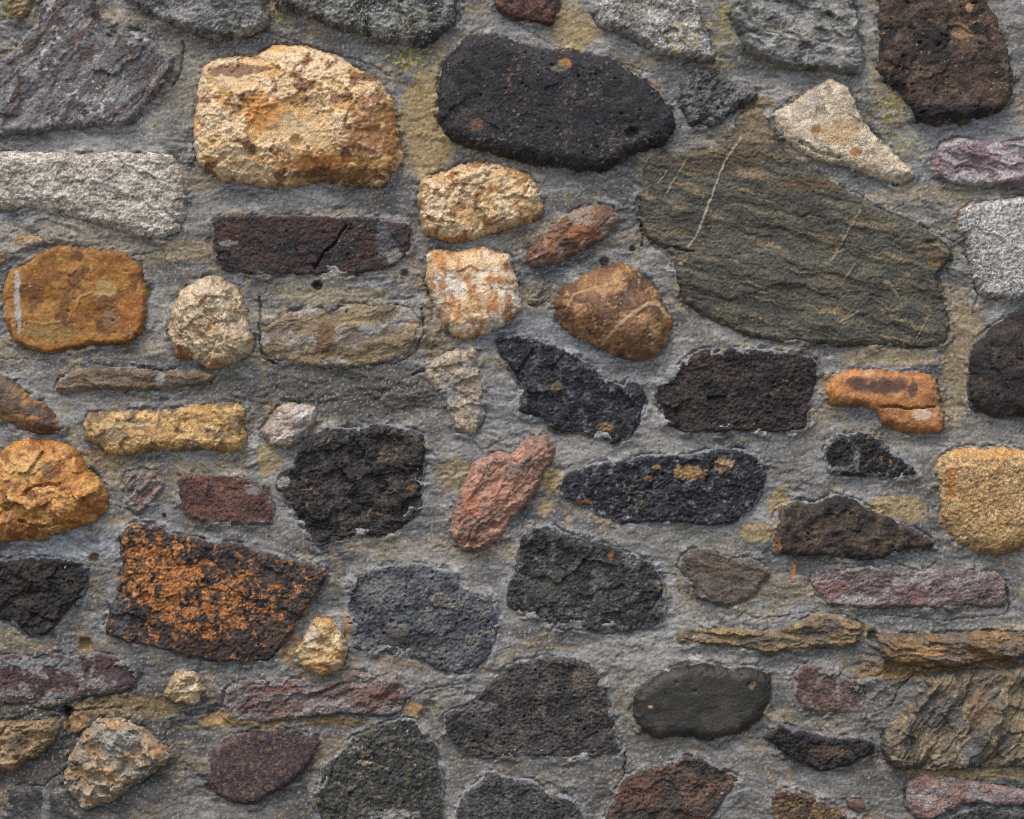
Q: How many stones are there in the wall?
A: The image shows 72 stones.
